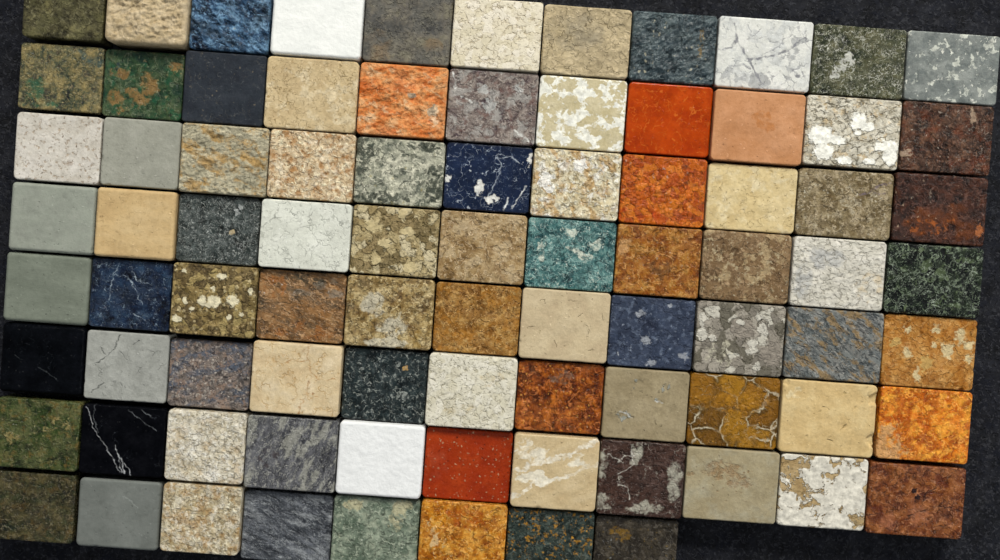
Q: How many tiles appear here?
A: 85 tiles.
